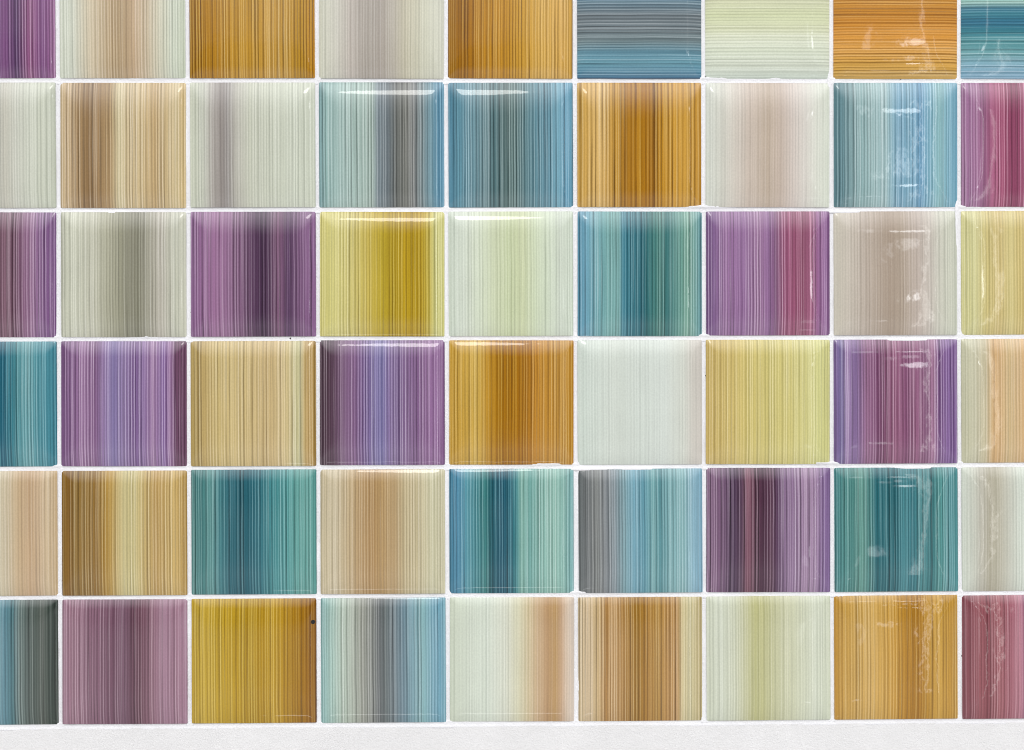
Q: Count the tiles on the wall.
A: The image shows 54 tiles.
